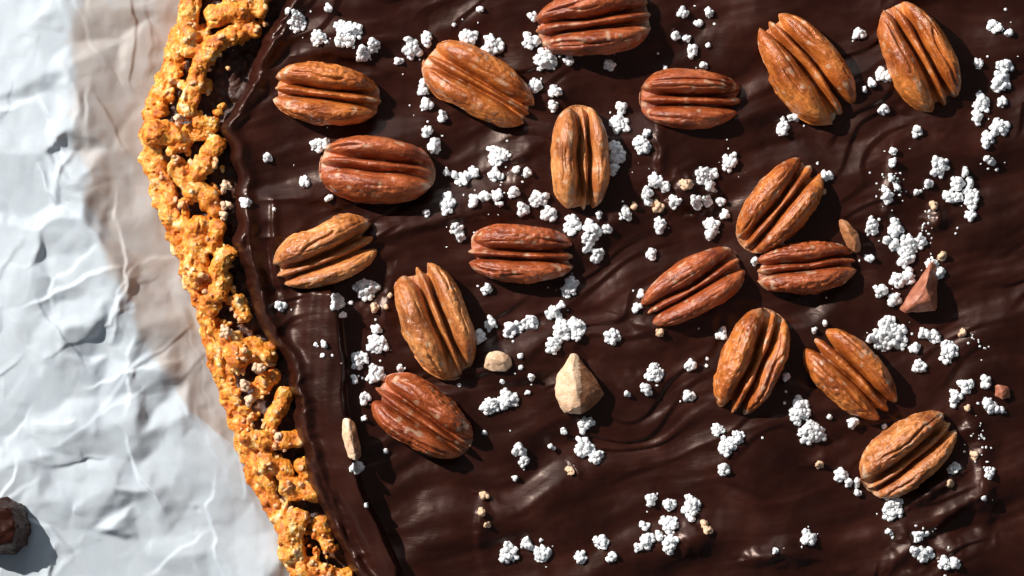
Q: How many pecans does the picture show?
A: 18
